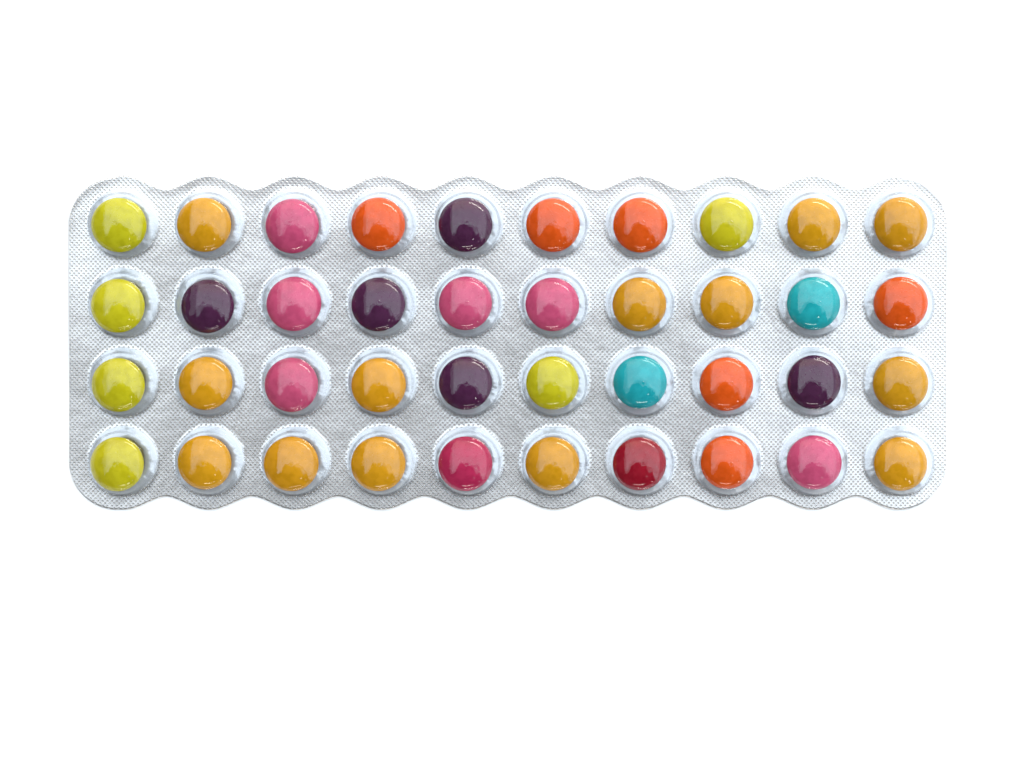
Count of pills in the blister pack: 40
